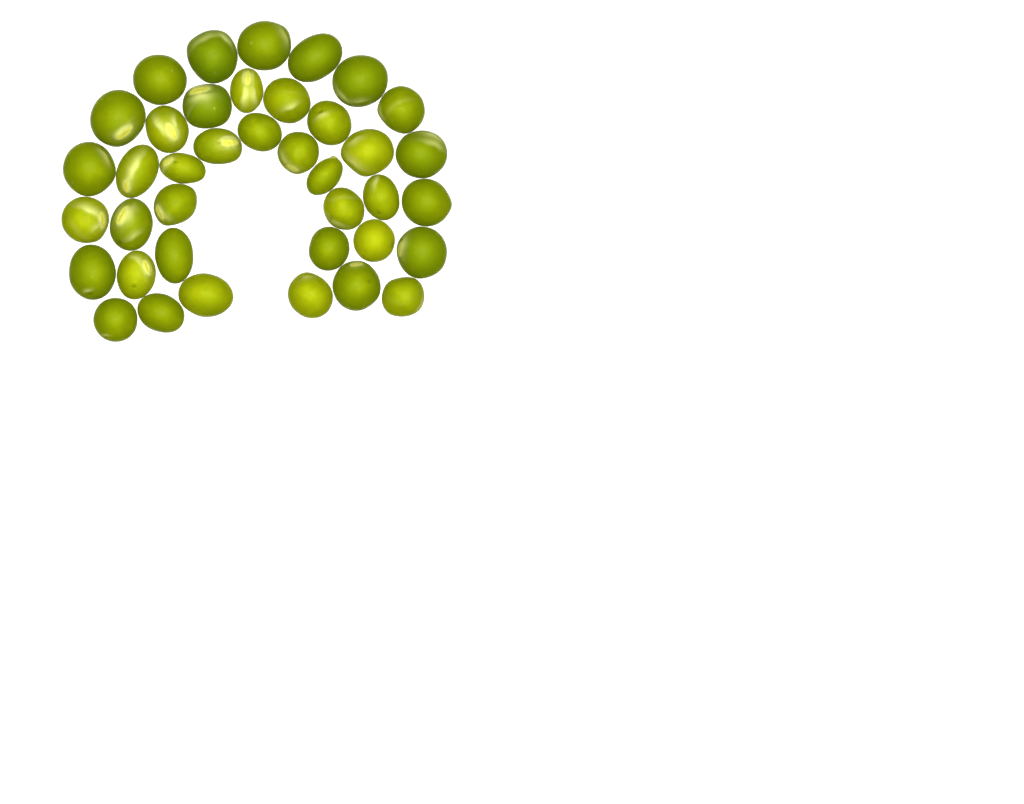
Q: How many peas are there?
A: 39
